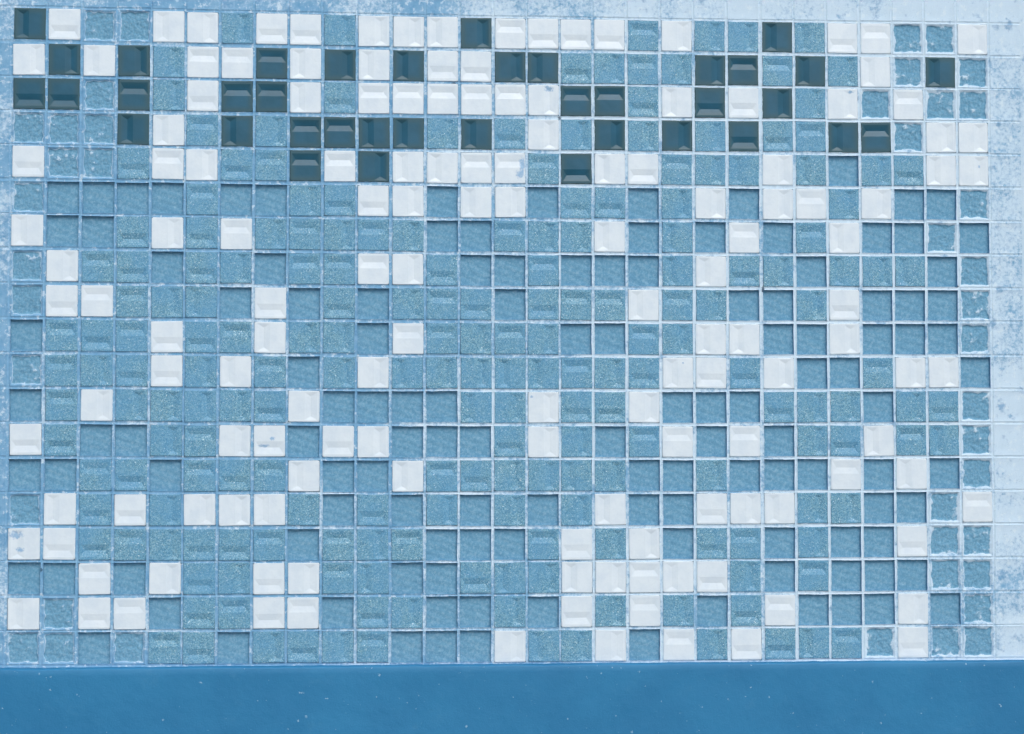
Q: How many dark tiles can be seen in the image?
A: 38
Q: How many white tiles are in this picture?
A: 146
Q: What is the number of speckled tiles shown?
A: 200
